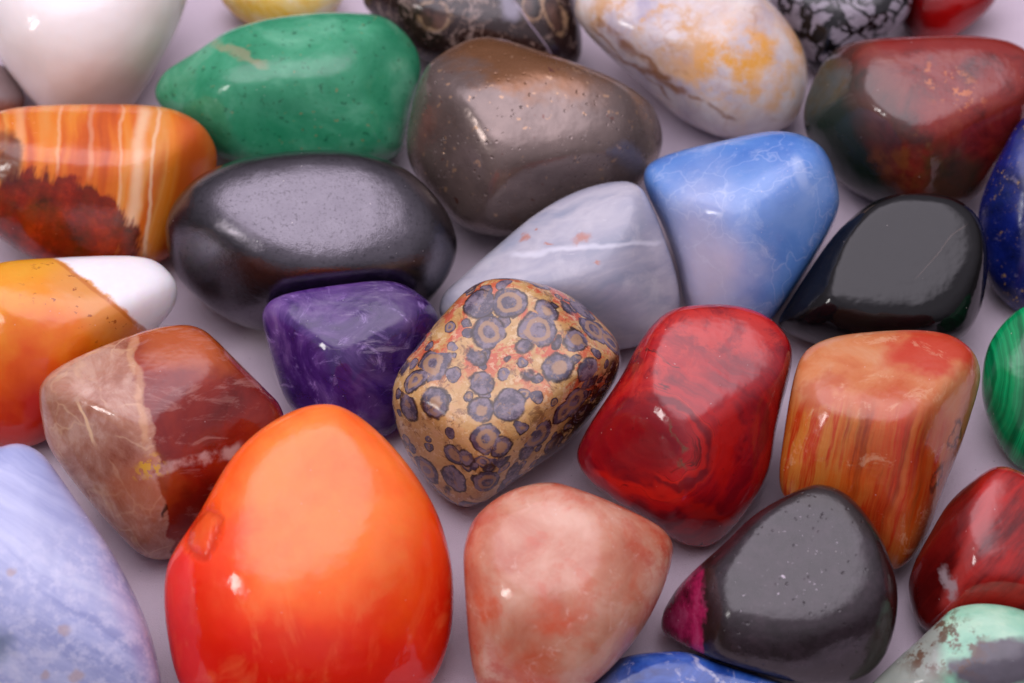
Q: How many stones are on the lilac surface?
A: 30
